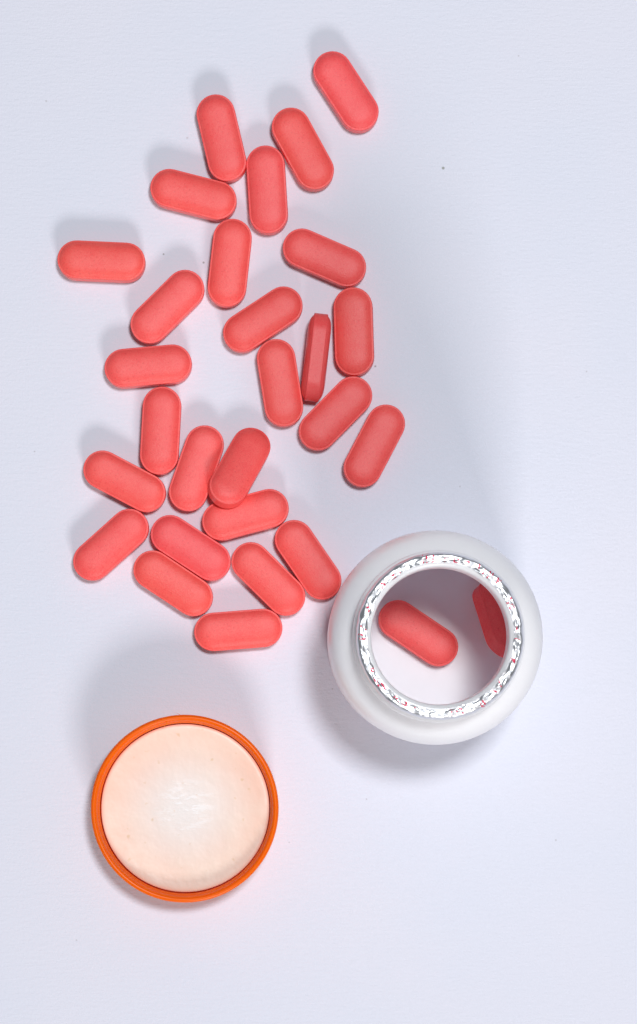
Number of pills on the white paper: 29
